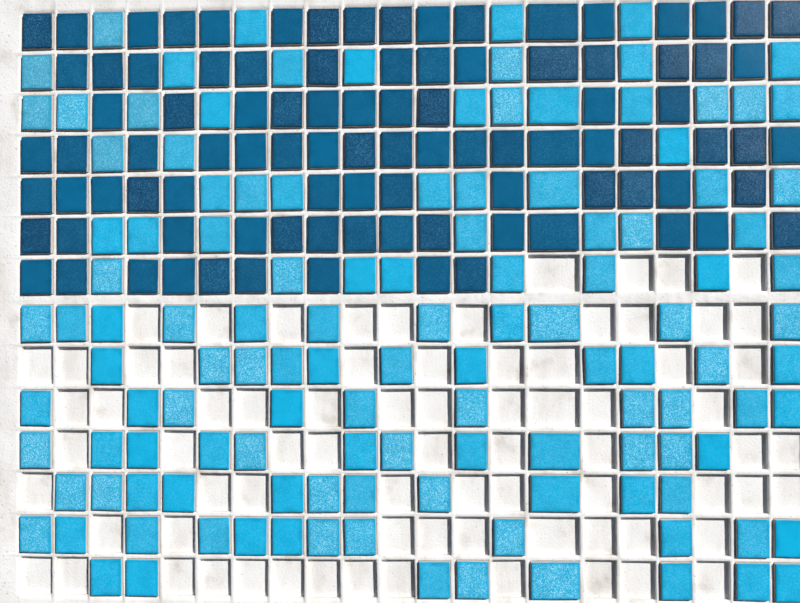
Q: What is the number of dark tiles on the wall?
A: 95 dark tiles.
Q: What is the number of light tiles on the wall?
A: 123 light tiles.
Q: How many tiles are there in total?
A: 218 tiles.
